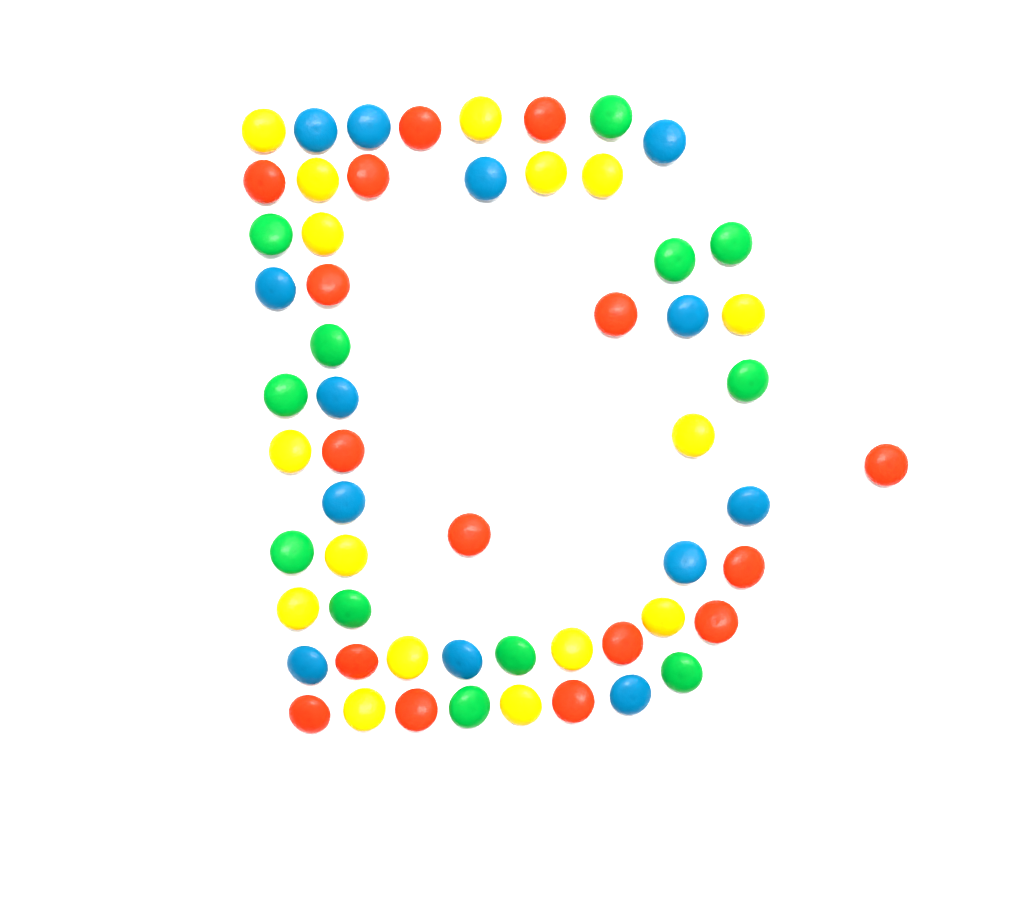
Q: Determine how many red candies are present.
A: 16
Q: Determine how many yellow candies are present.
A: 16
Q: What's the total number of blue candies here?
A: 13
